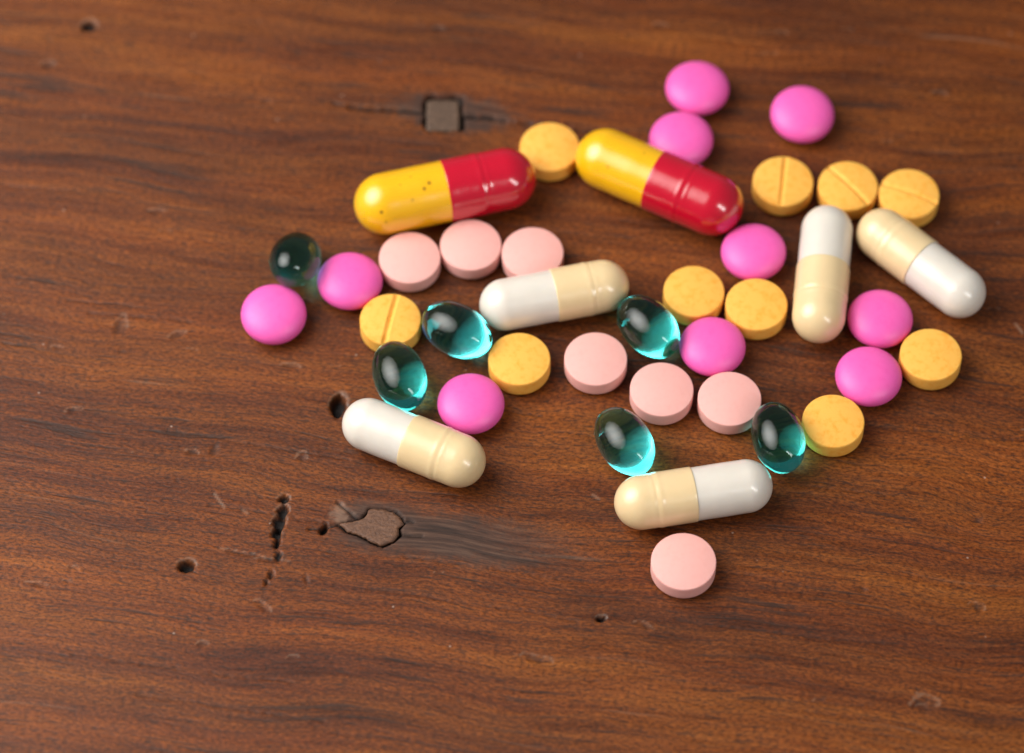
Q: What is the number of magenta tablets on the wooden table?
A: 10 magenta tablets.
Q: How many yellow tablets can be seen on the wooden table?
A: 10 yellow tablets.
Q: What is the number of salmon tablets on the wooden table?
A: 7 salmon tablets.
